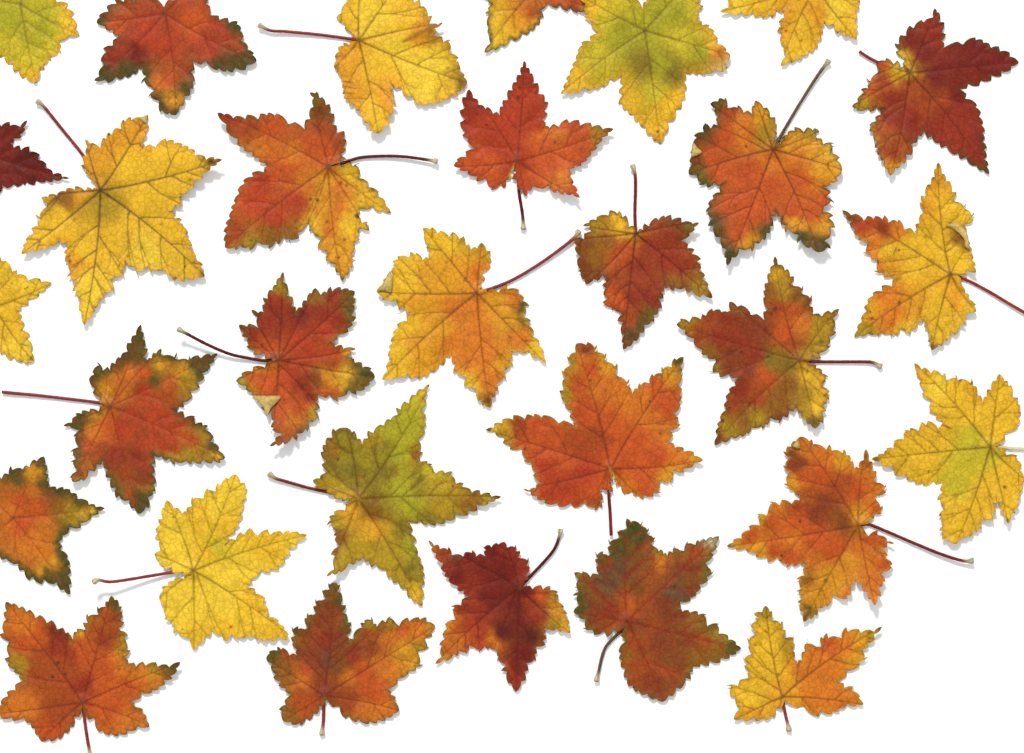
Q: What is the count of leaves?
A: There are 30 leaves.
